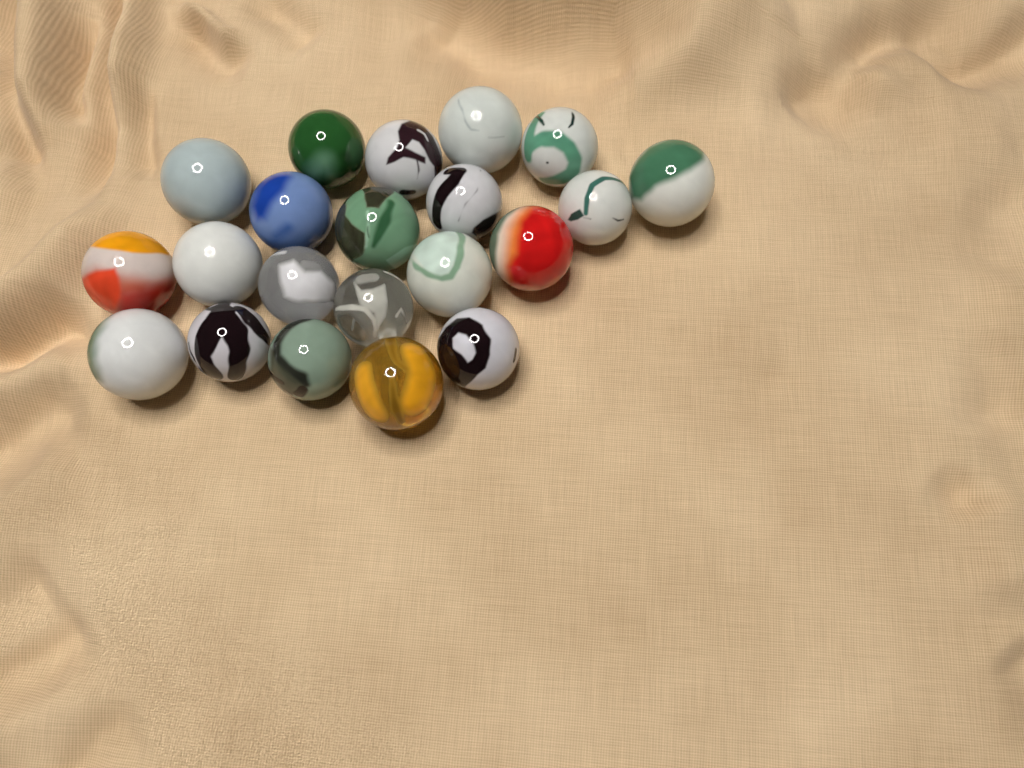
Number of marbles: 21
